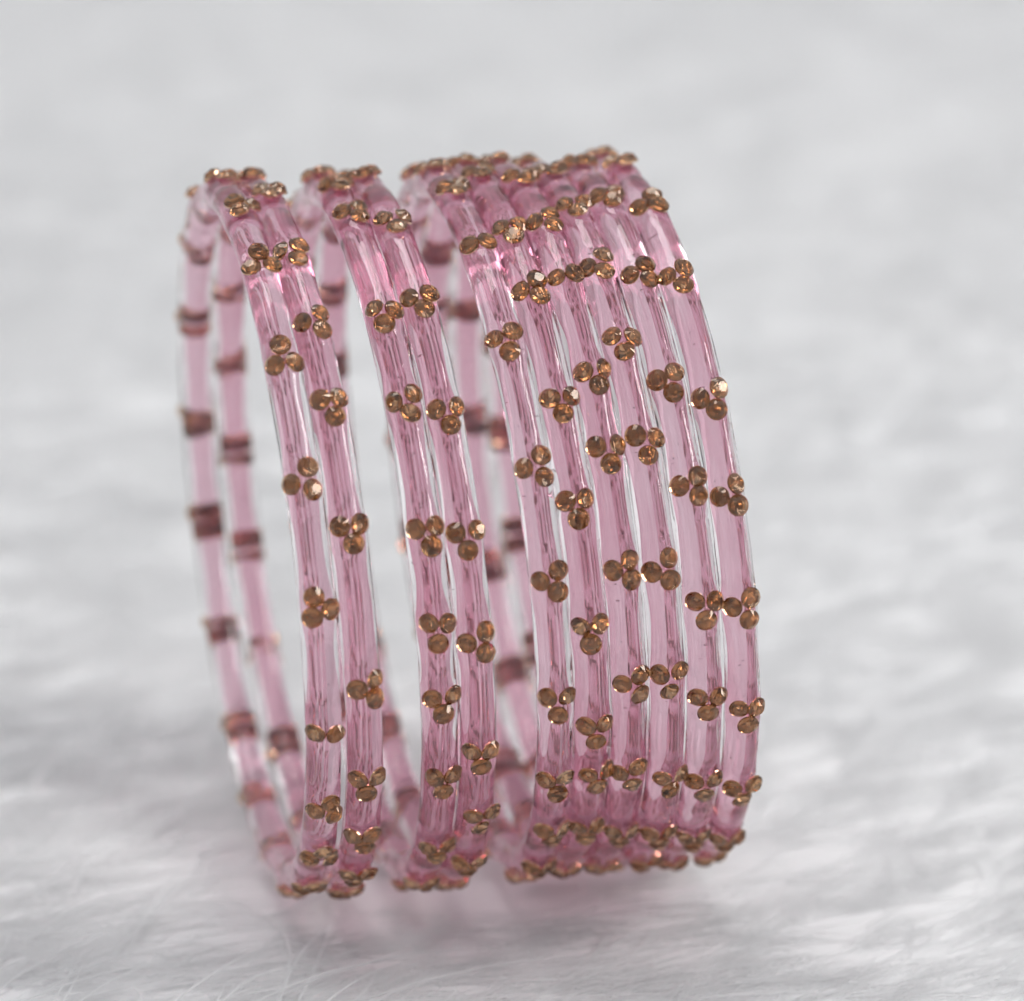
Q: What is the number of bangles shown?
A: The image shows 10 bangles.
